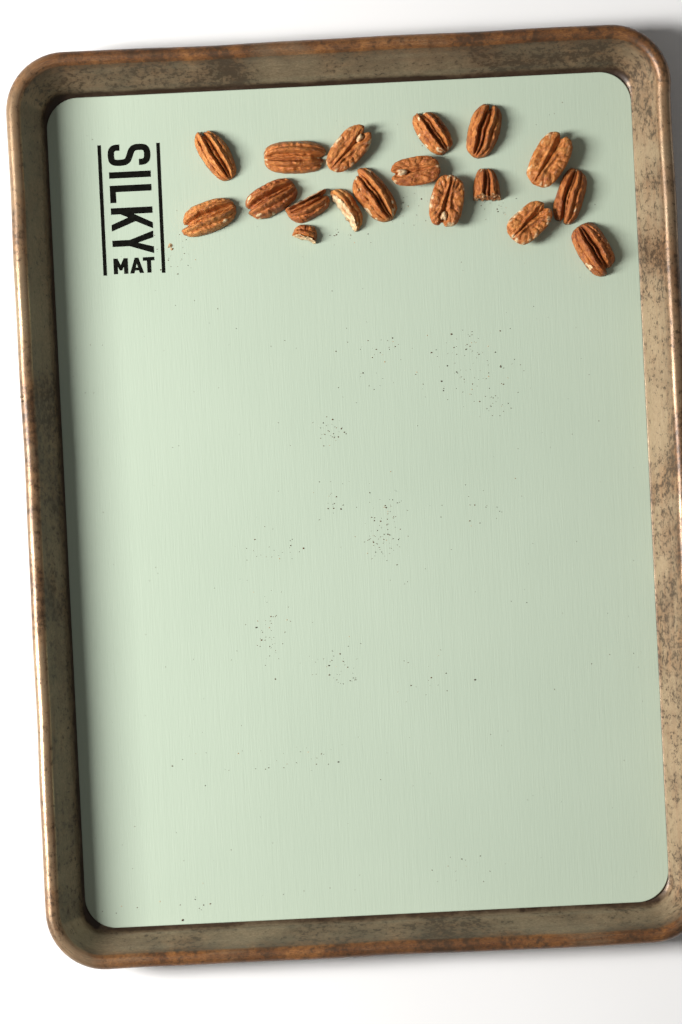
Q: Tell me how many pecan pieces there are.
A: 18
